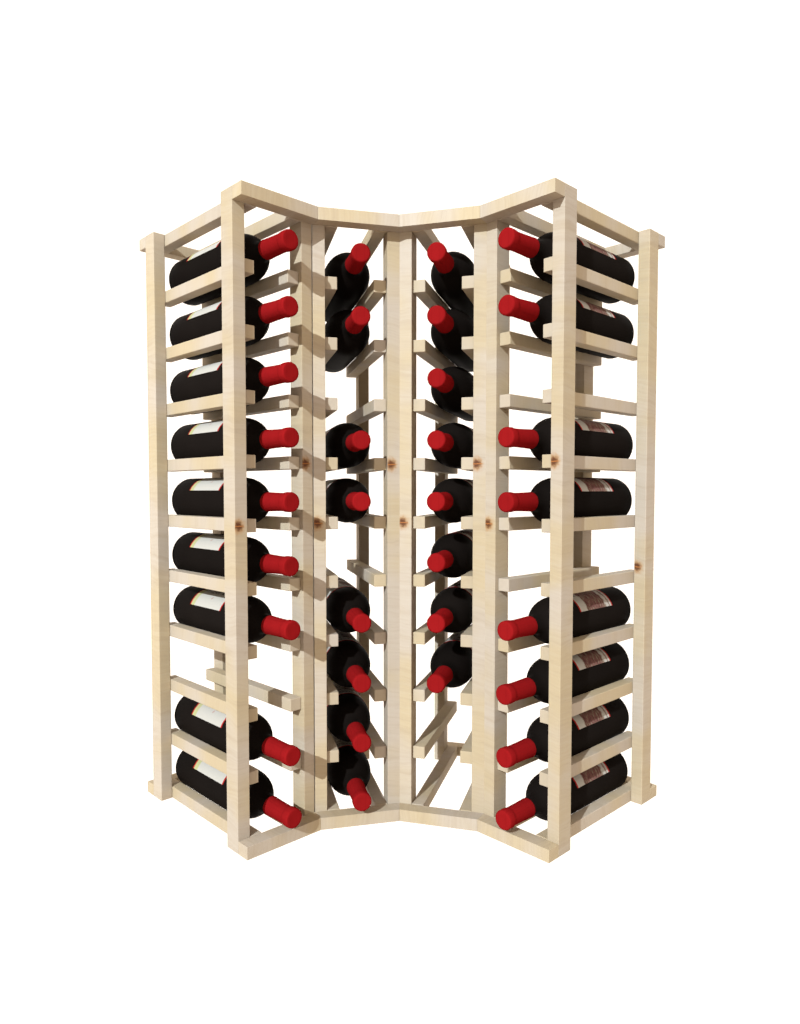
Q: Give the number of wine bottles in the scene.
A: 33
